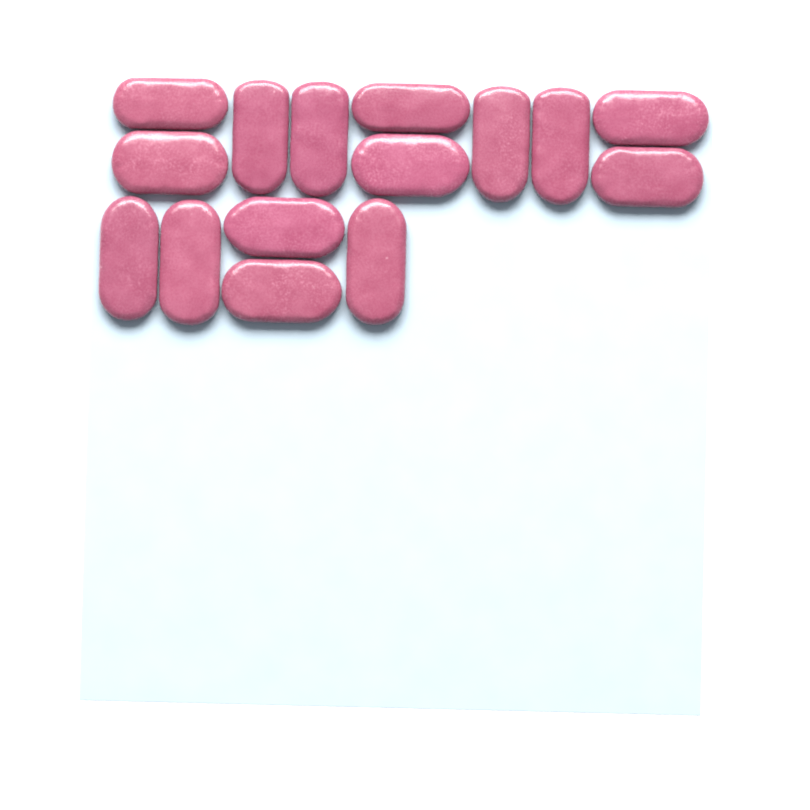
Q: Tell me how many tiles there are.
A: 15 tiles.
